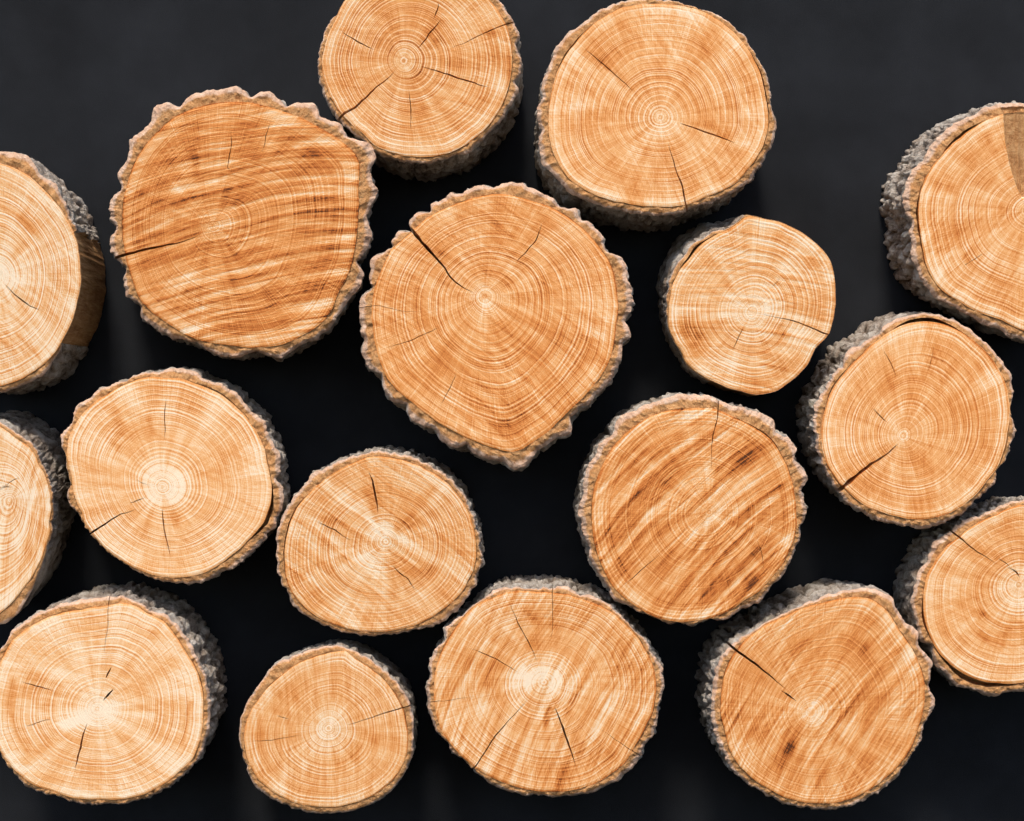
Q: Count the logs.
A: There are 17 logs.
